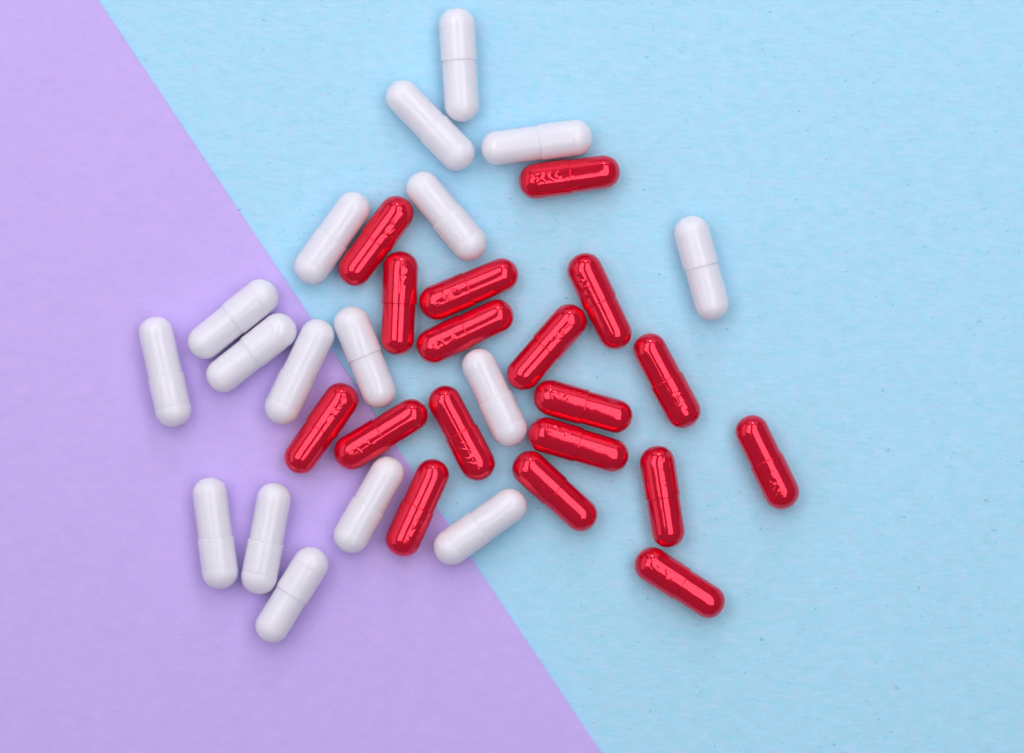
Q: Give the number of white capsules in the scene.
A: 17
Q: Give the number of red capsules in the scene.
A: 18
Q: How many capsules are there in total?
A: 35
